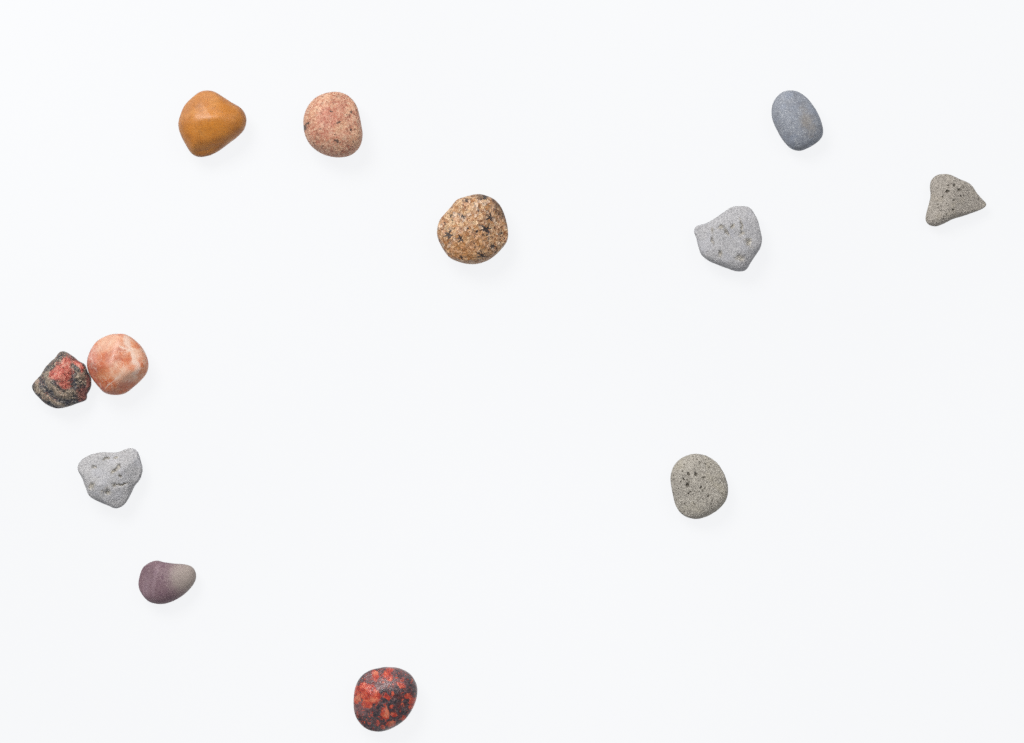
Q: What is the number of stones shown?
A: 12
